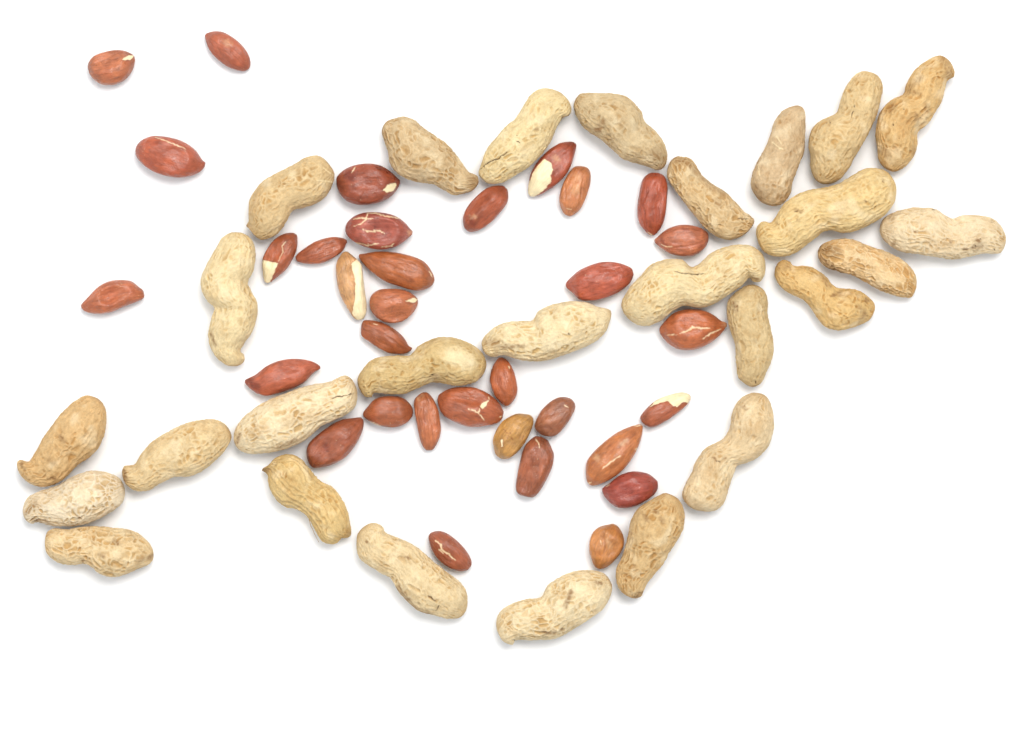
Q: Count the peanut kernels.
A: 33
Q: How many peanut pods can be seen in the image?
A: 27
